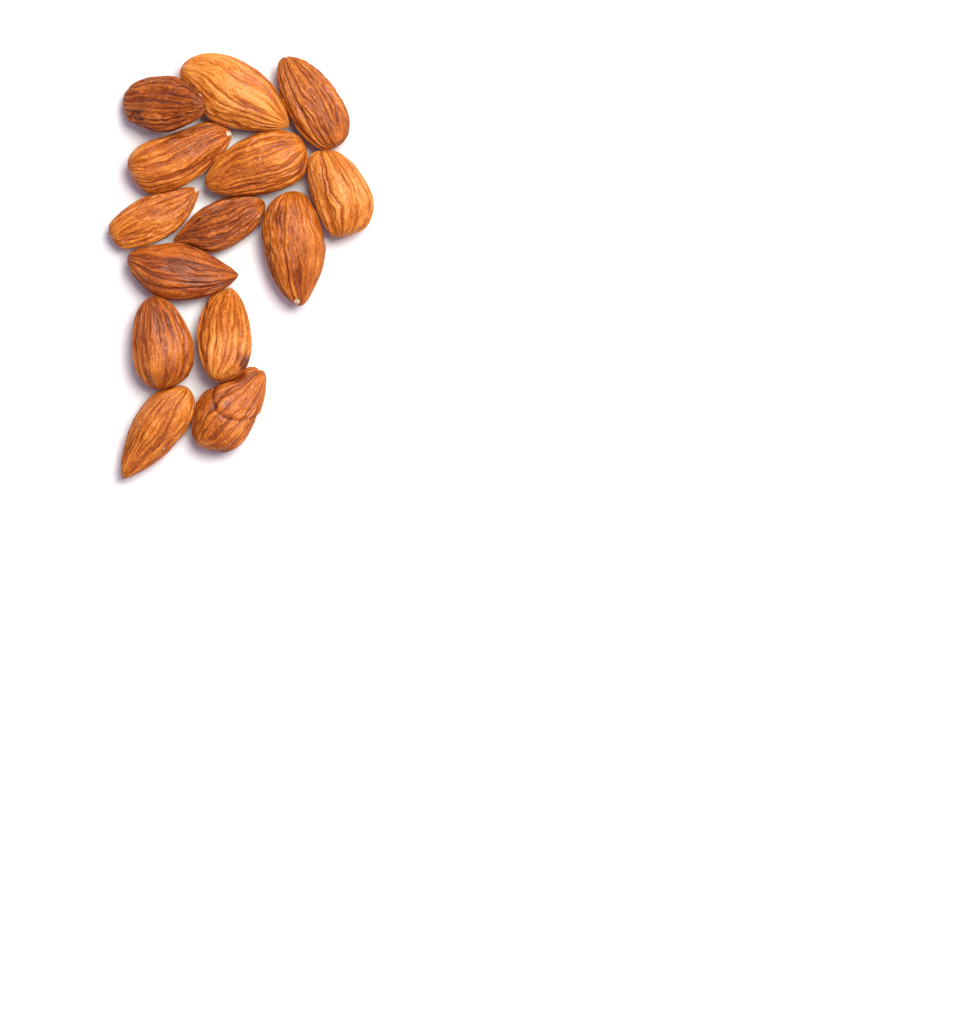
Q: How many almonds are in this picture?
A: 14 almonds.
